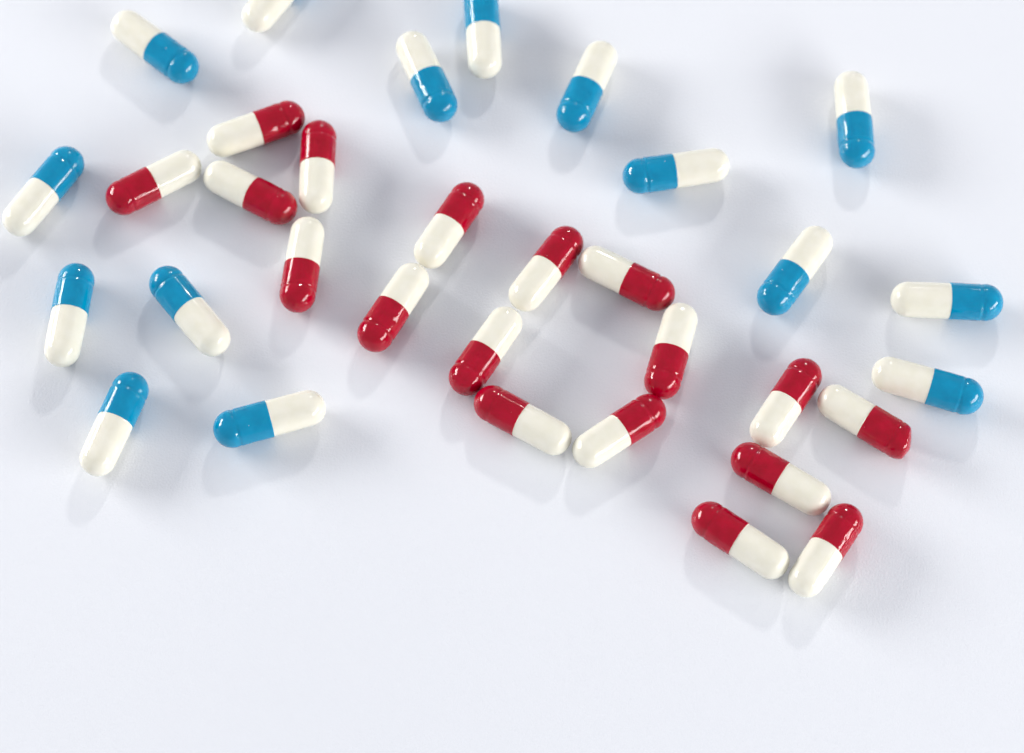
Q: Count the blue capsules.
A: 15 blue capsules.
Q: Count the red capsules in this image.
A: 18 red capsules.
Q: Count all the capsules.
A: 33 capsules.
